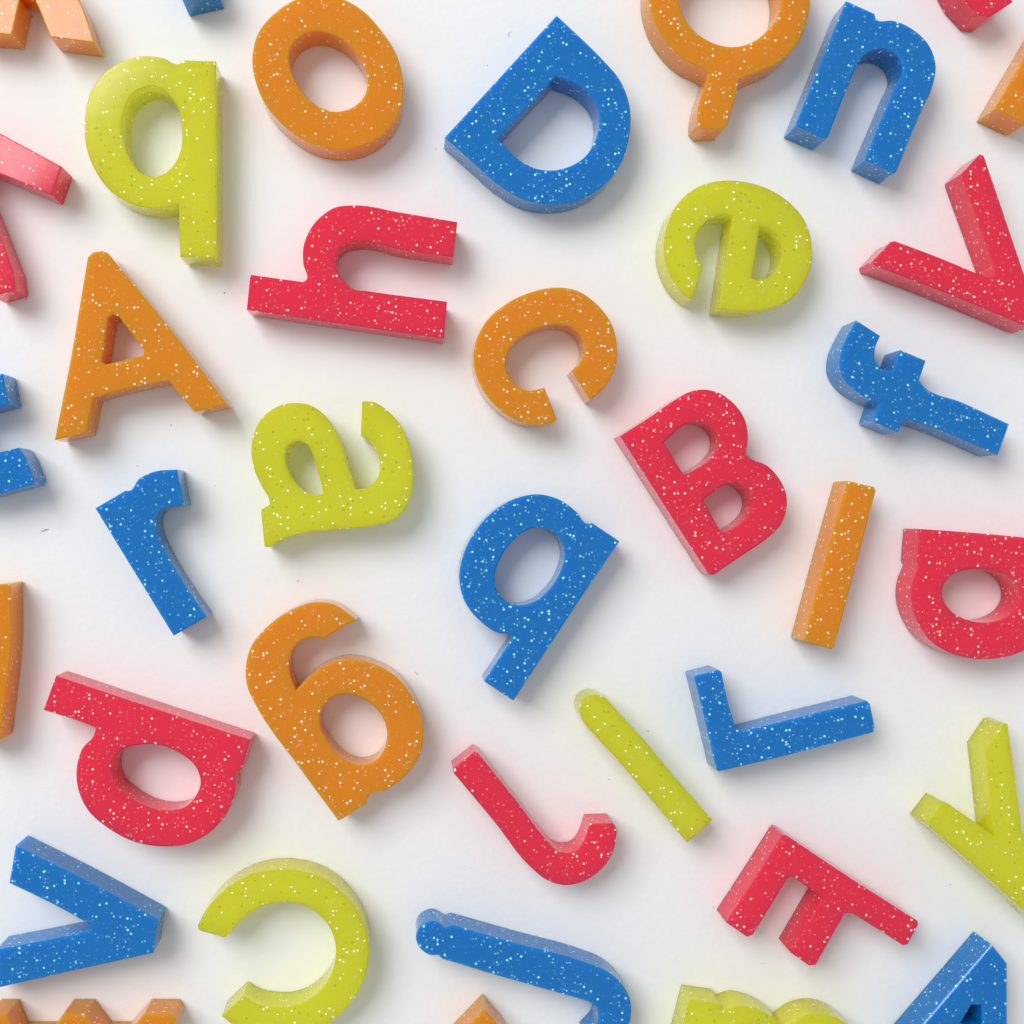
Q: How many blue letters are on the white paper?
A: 11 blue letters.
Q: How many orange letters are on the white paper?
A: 11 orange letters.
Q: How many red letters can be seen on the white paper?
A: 9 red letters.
